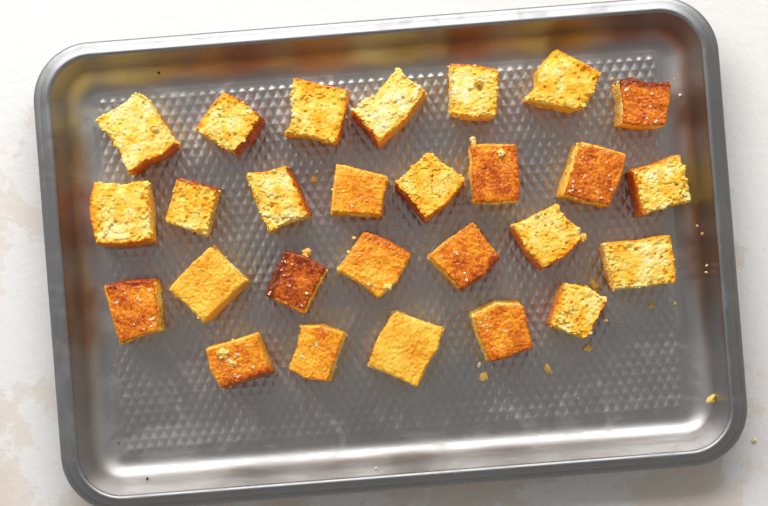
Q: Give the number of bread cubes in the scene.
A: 27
